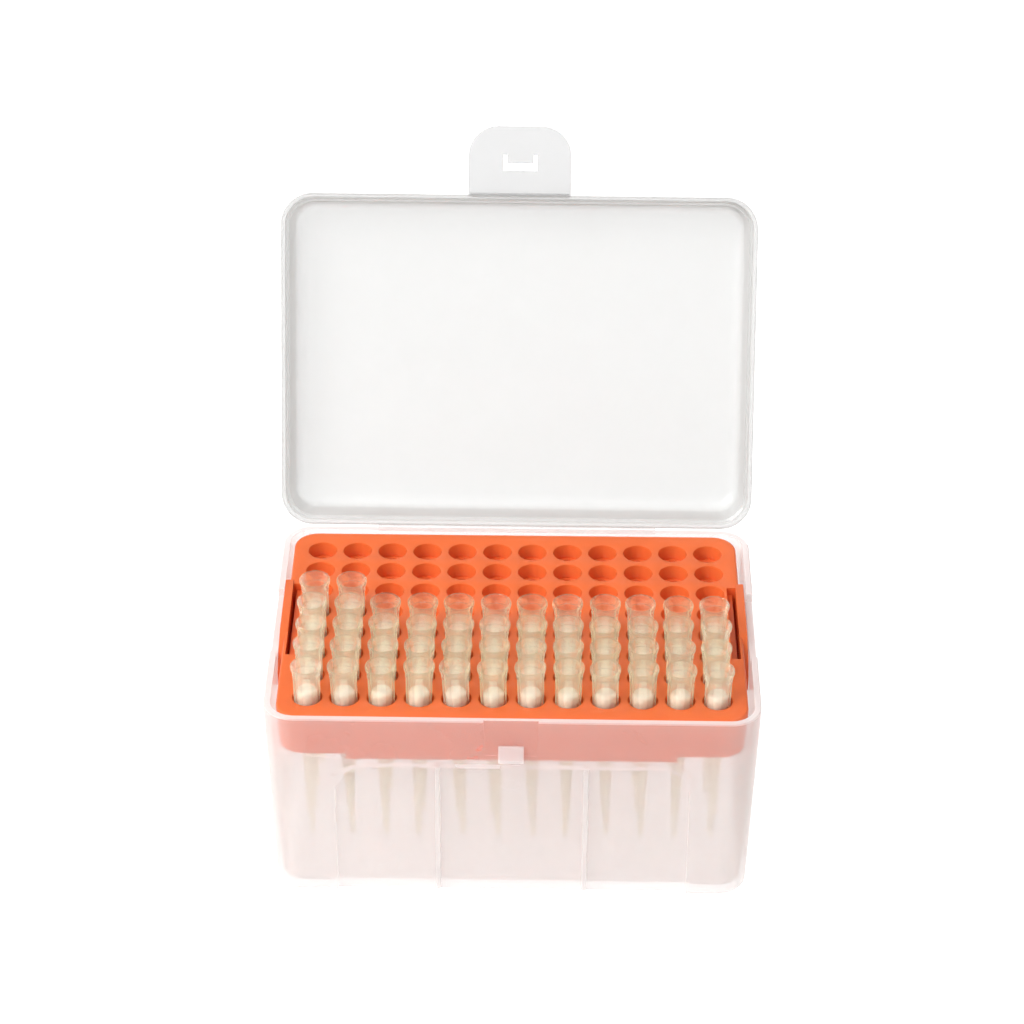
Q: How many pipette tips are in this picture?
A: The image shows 50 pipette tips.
